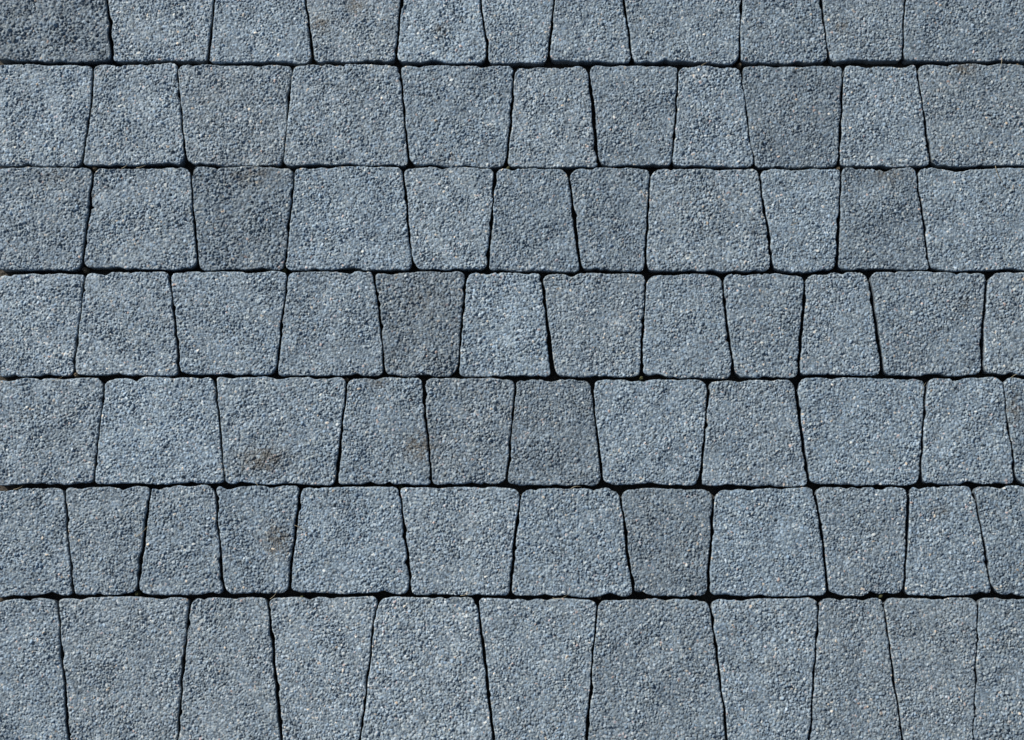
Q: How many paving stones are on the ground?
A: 79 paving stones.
